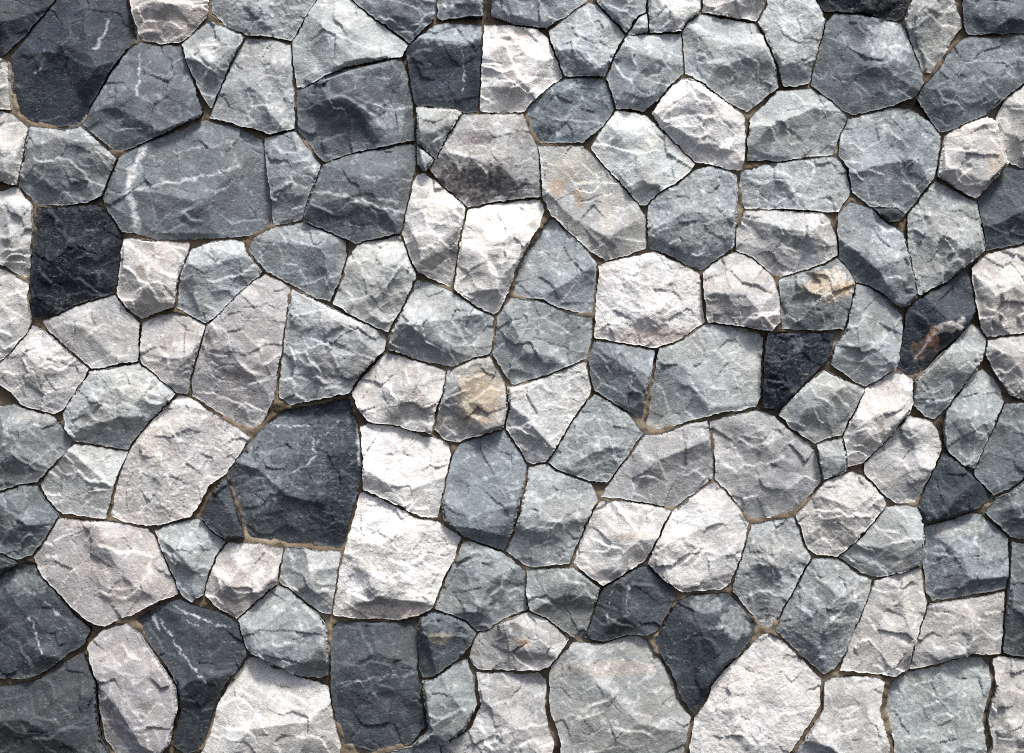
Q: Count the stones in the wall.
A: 139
